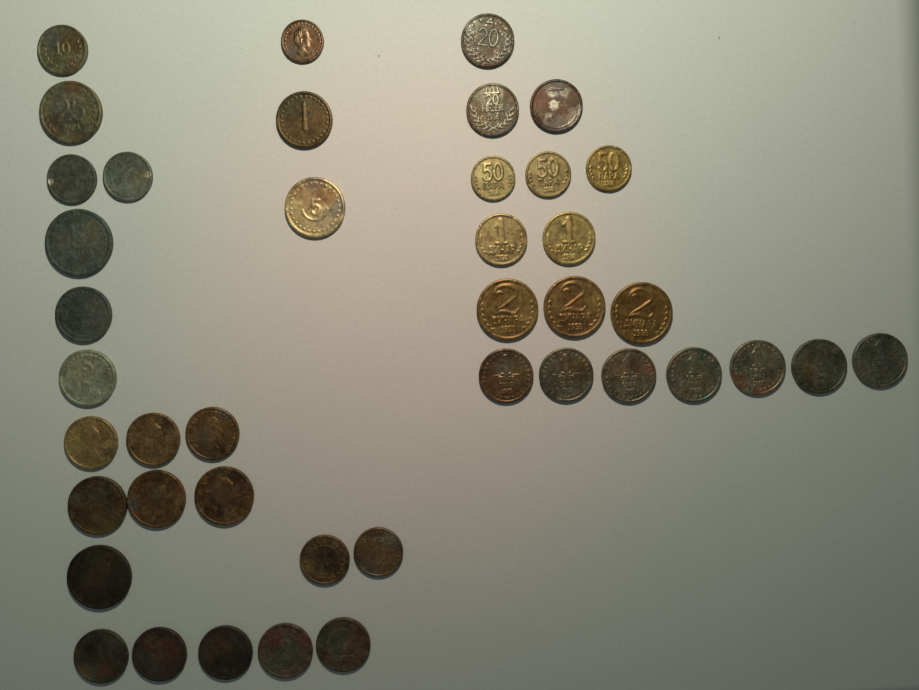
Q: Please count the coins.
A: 42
